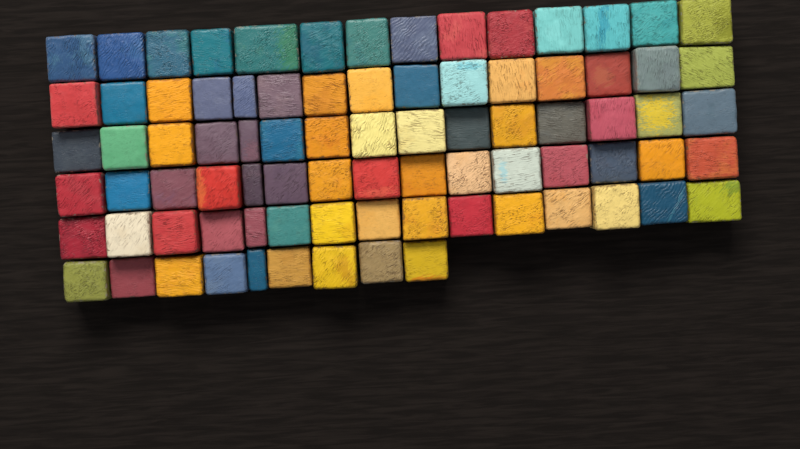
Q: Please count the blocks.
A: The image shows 83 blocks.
